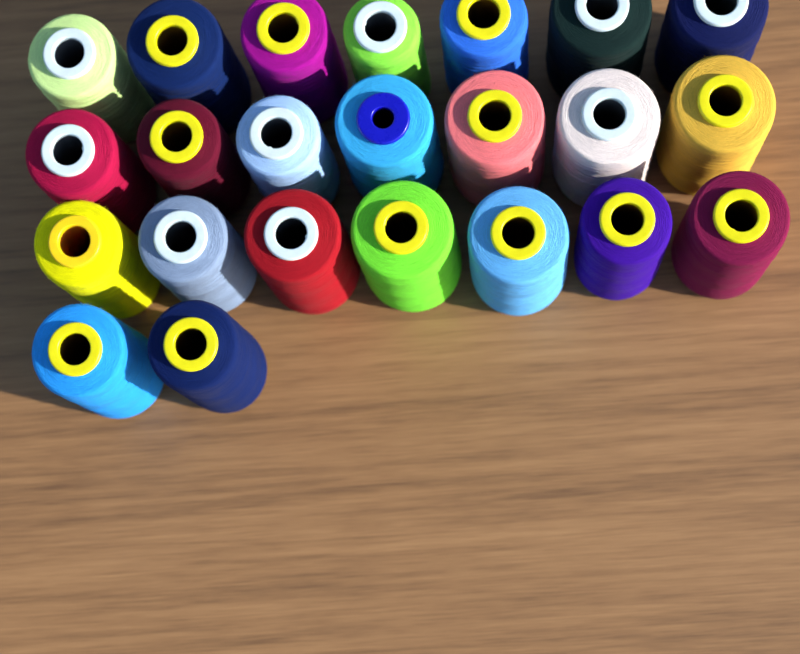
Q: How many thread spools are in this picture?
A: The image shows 23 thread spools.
